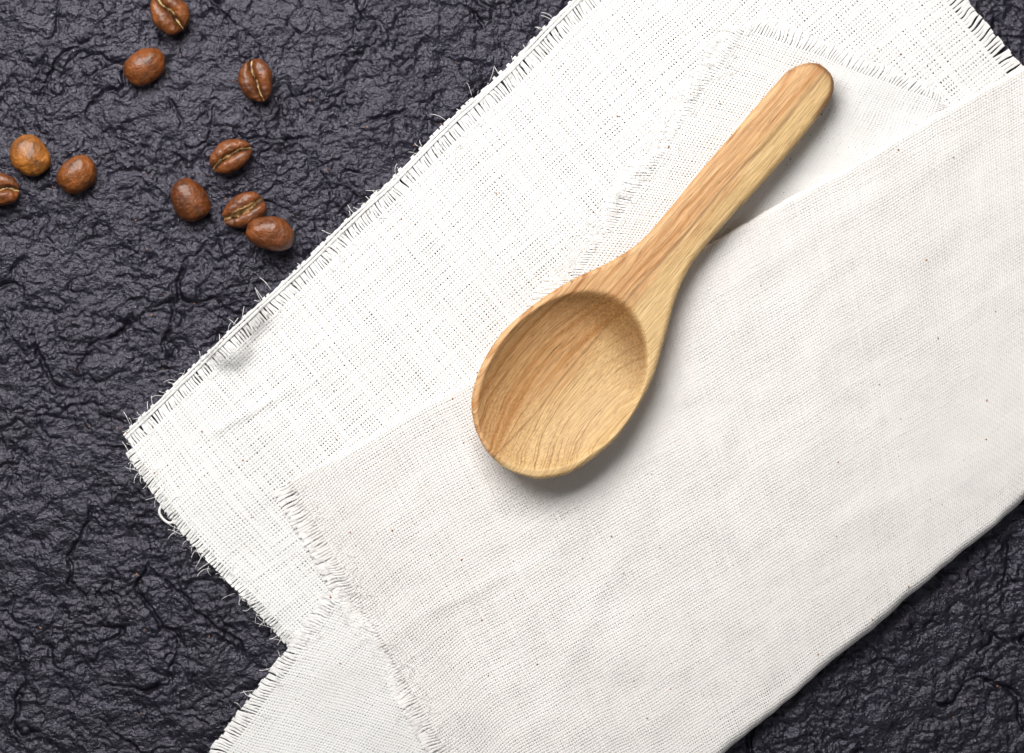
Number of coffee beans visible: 10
